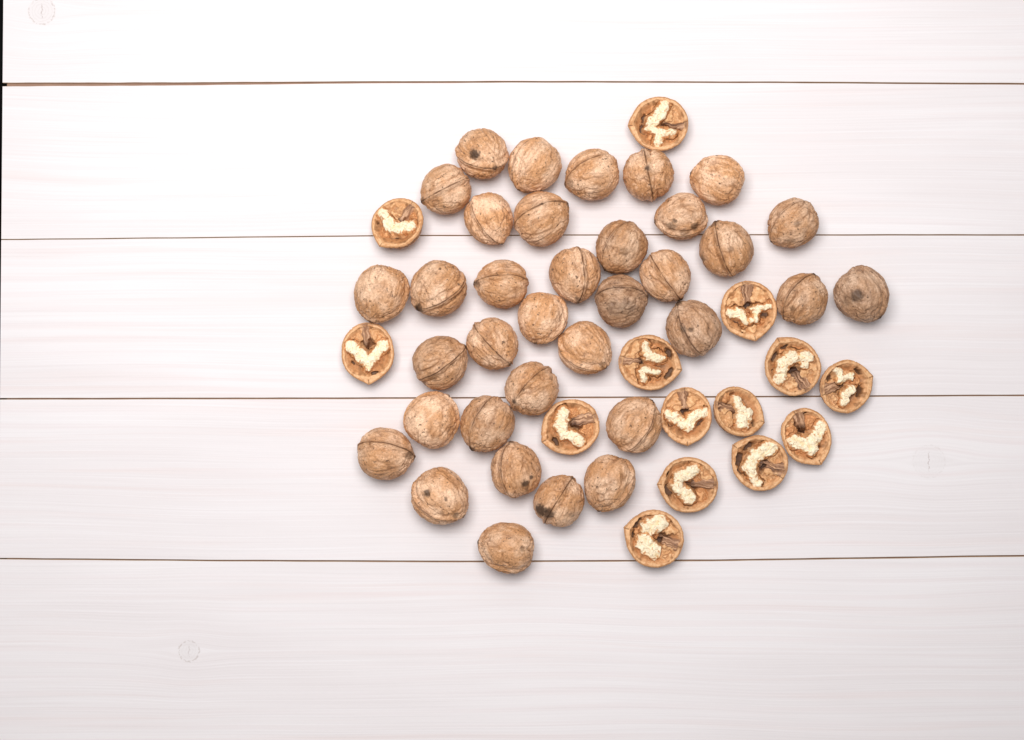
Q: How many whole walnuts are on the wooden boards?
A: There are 35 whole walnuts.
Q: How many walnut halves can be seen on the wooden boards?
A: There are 14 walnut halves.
